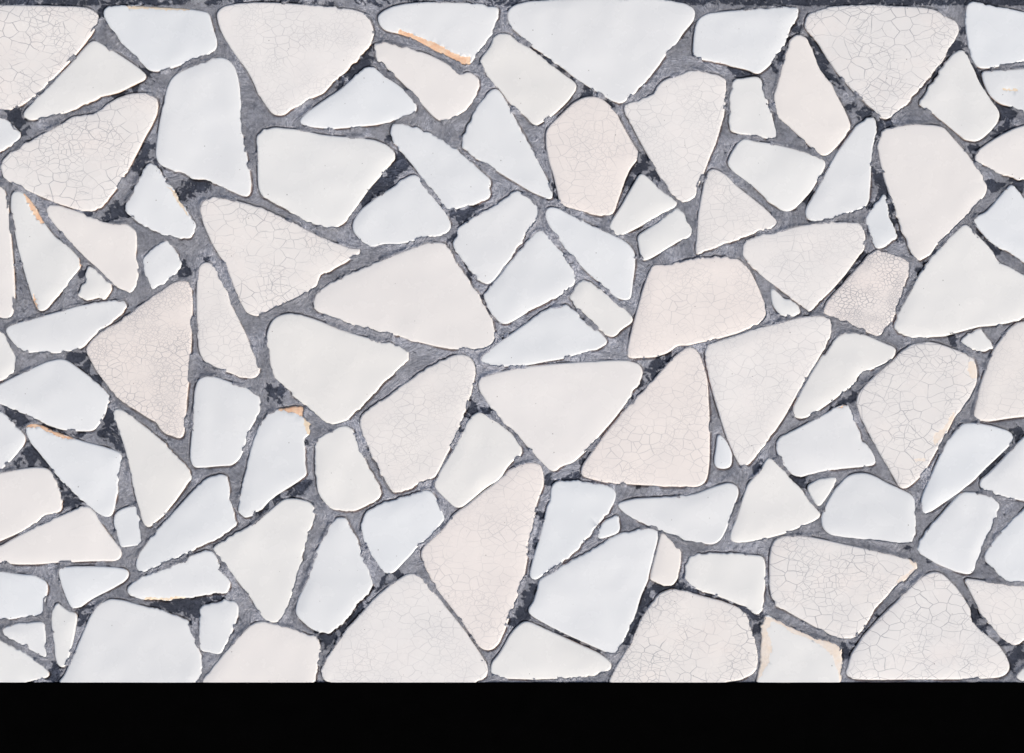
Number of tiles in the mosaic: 113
